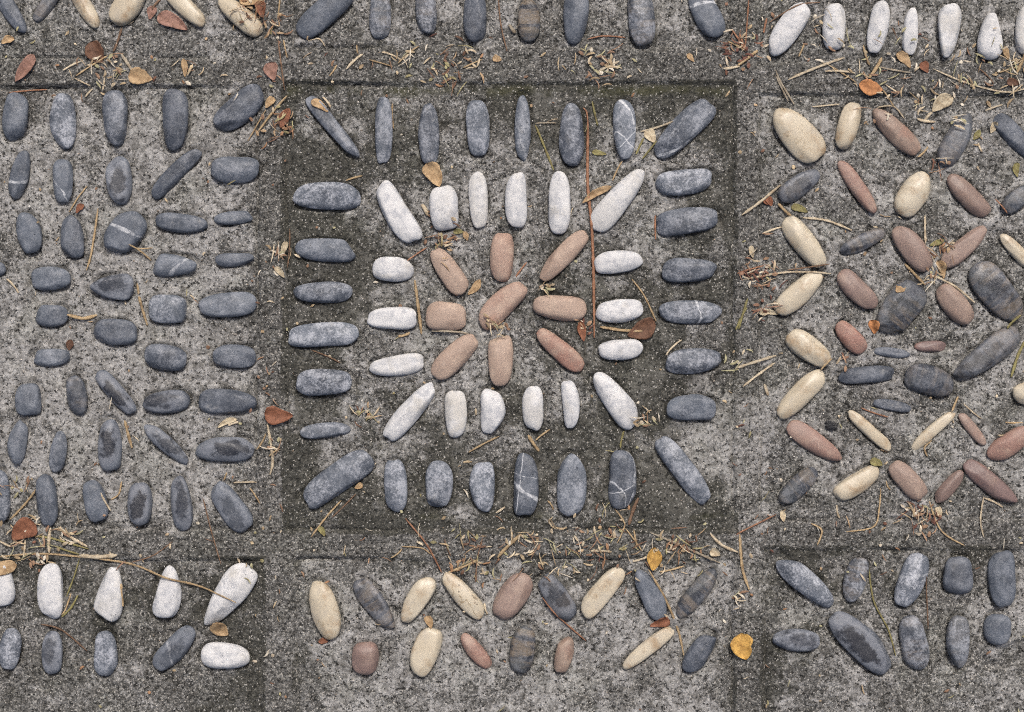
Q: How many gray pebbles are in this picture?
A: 114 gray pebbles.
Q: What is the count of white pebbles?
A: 31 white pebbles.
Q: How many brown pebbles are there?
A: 28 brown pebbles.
